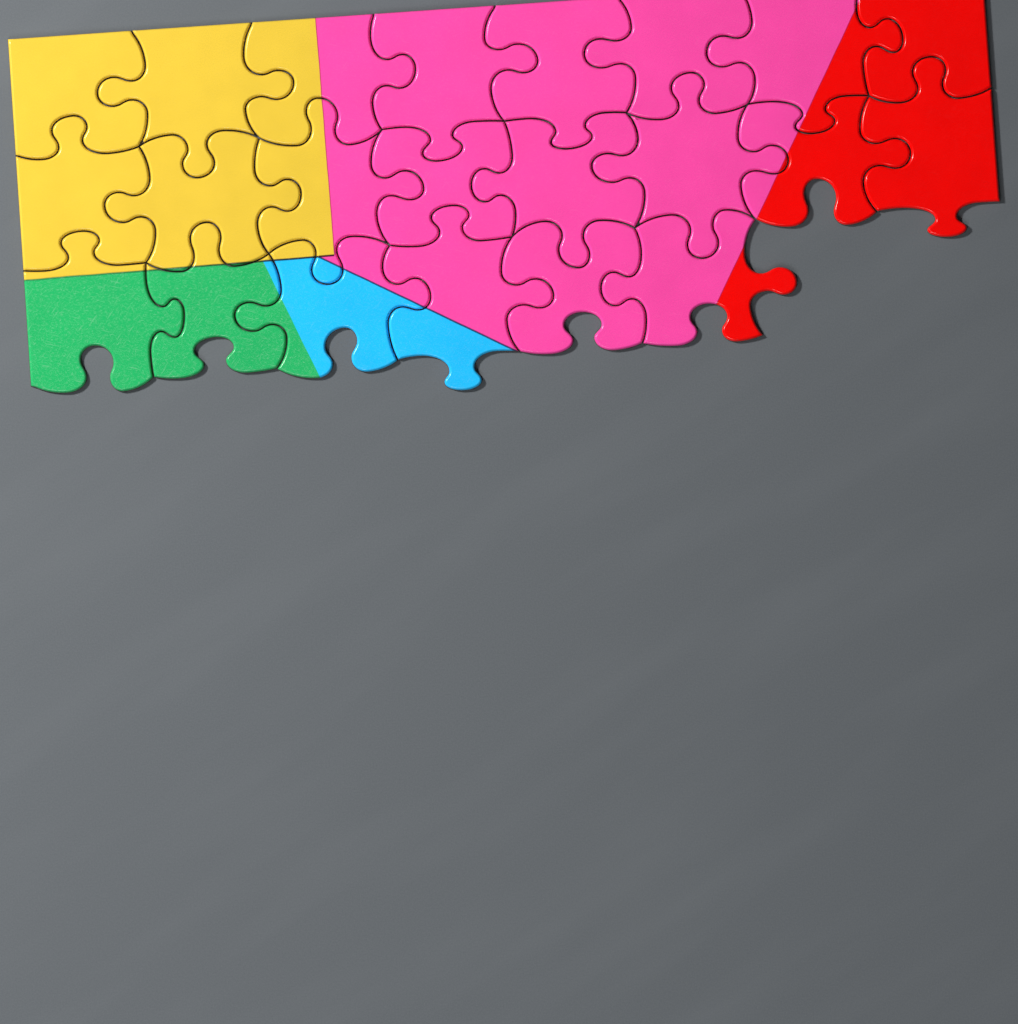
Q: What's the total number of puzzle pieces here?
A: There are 22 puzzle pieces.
